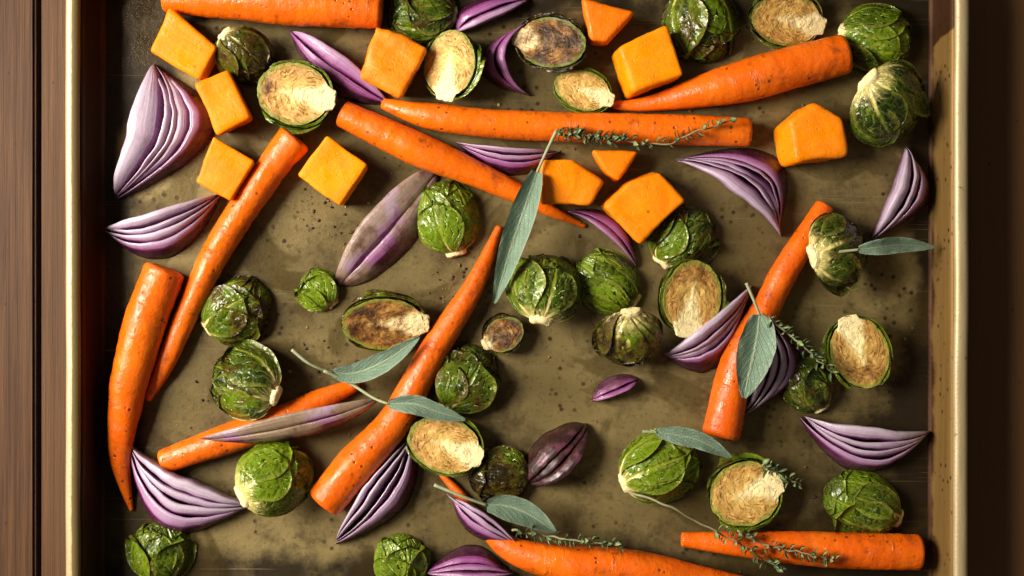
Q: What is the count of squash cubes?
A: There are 11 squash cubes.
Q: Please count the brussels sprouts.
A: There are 33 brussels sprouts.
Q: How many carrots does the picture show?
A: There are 11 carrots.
